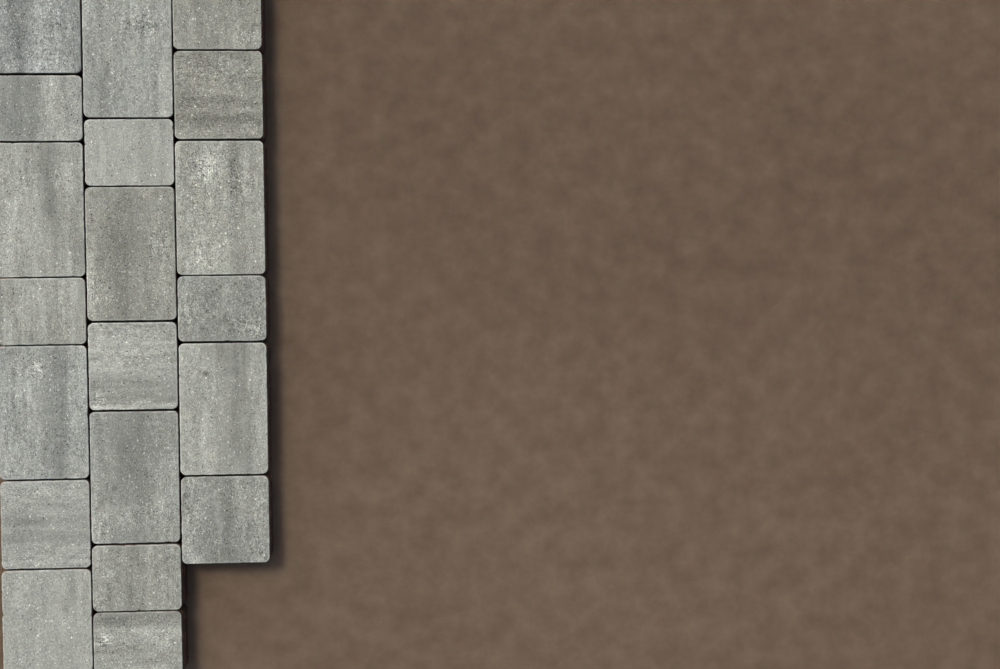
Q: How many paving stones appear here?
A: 20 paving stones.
